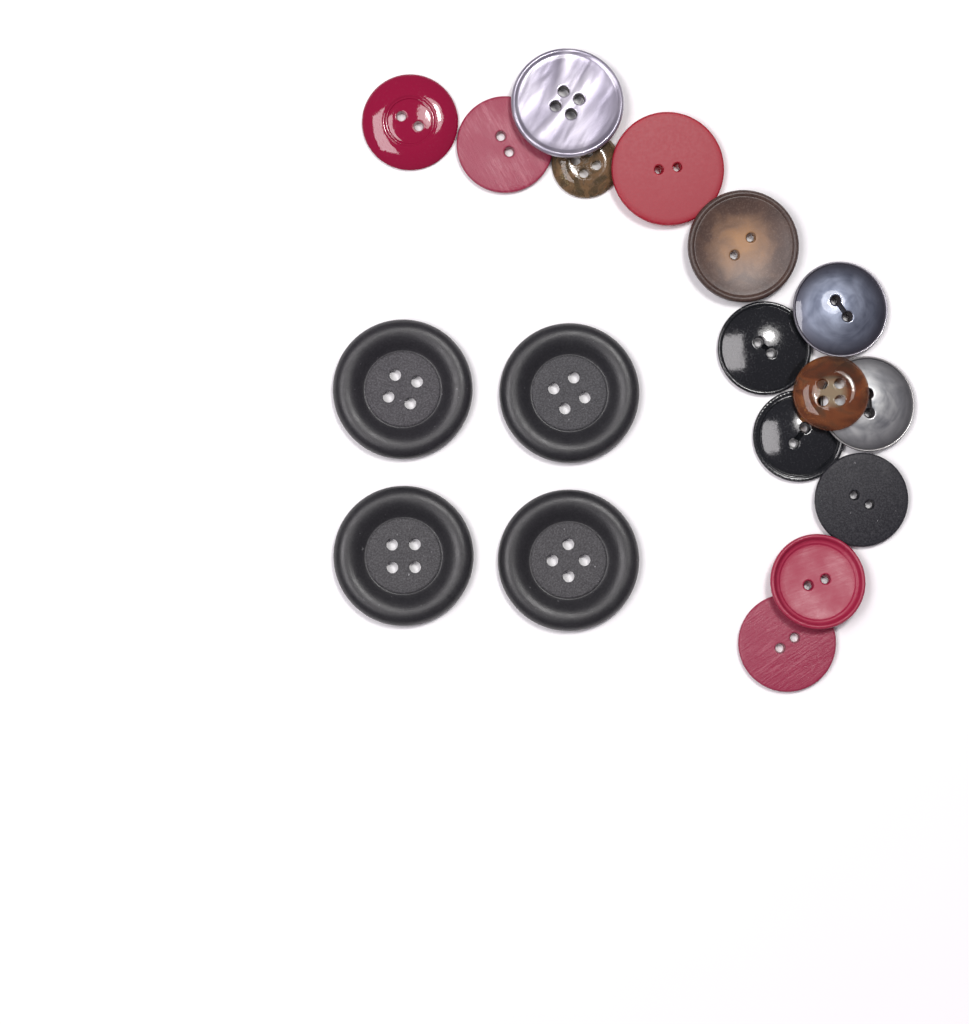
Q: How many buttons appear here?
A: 18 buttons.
